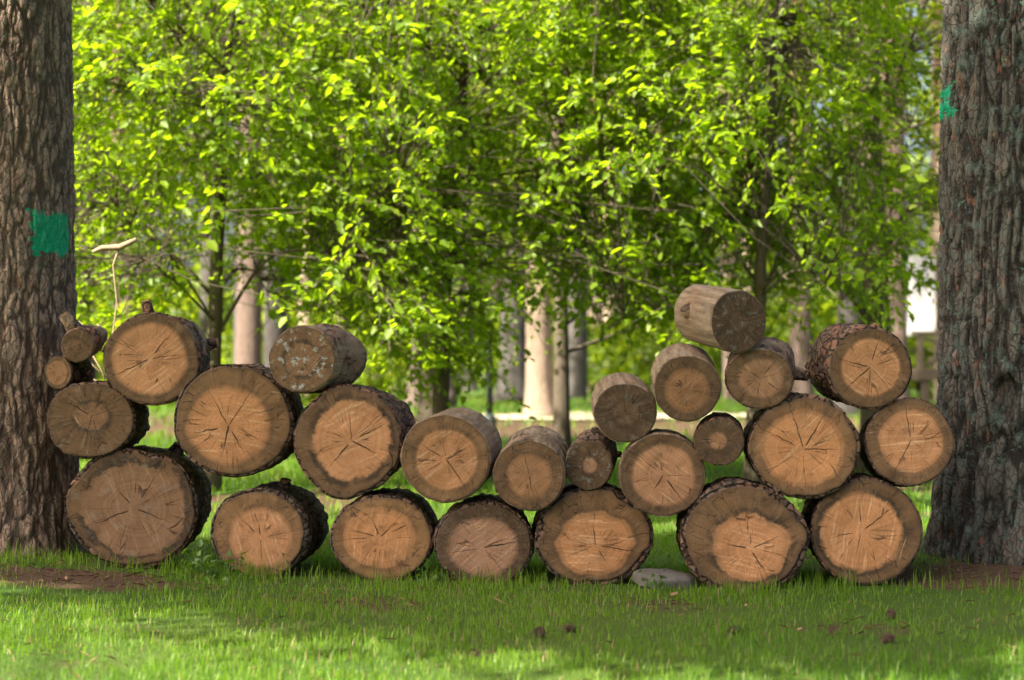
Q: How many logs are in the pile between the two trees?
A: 26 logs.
